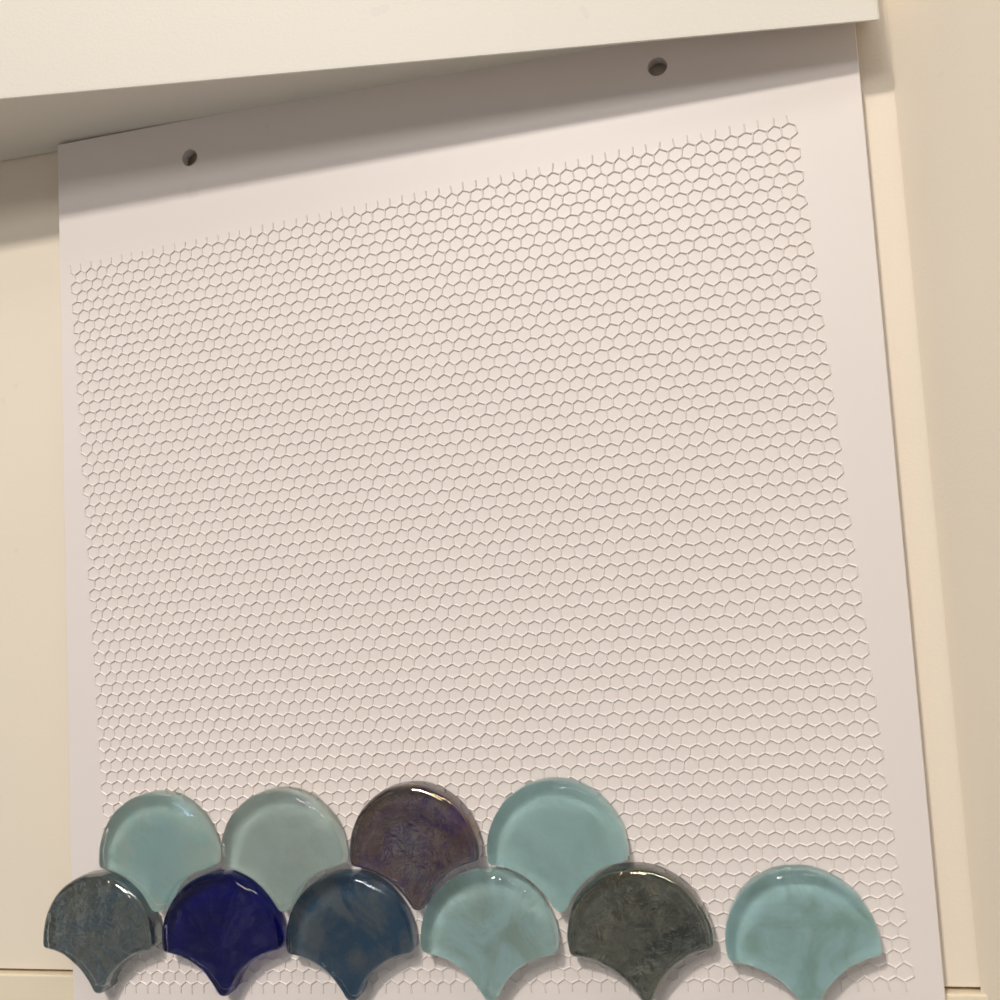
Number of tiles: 10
